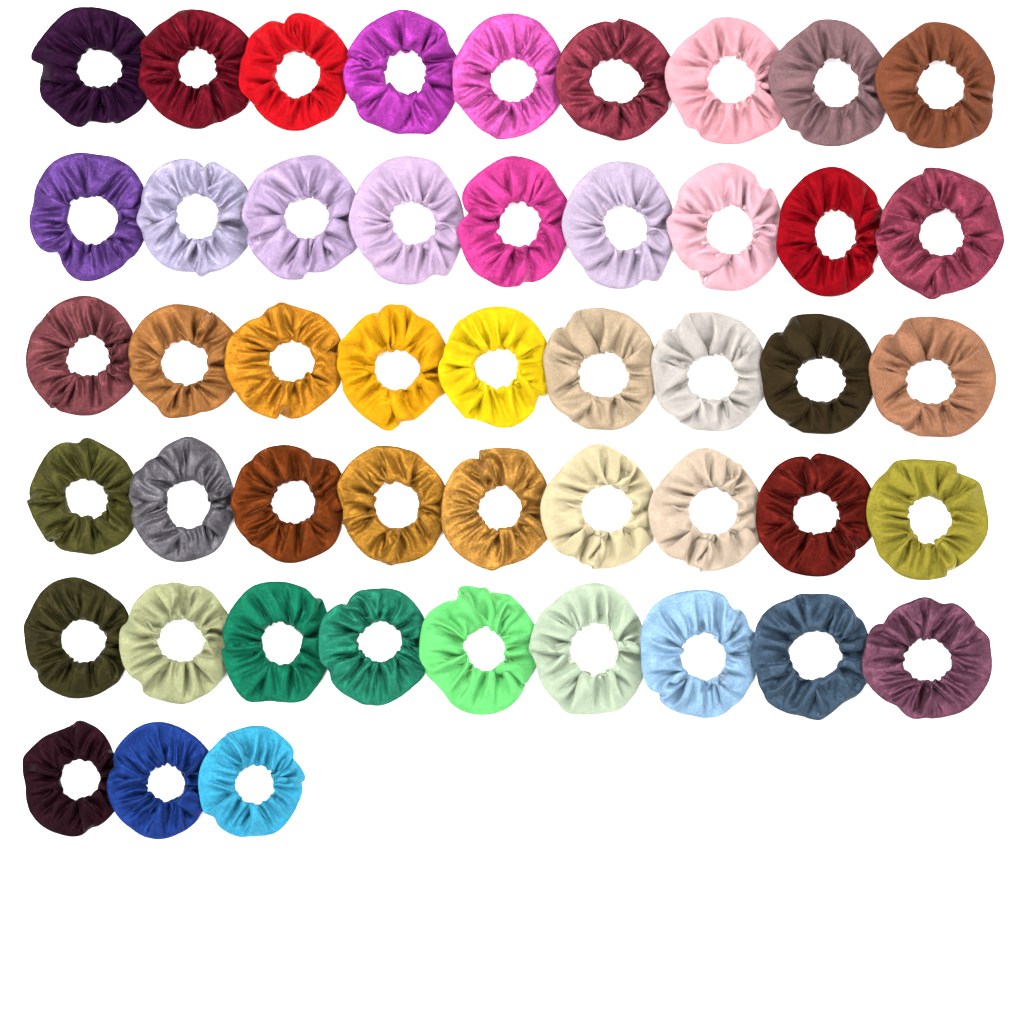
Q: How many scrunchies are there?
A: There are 48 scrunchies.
